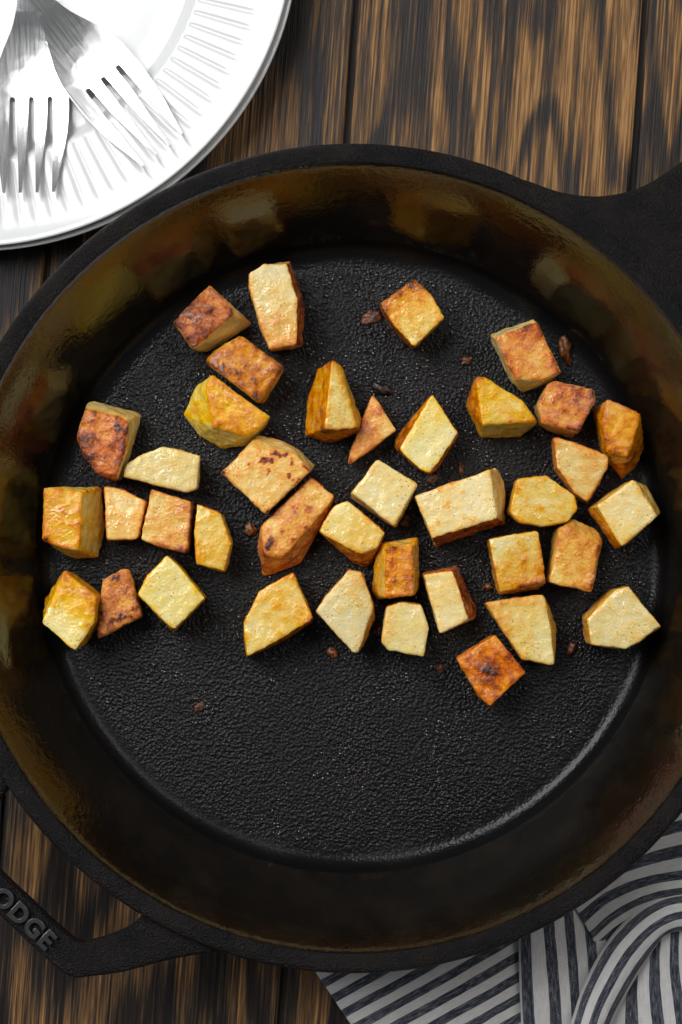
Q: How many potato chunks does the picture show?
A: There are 39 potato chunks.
